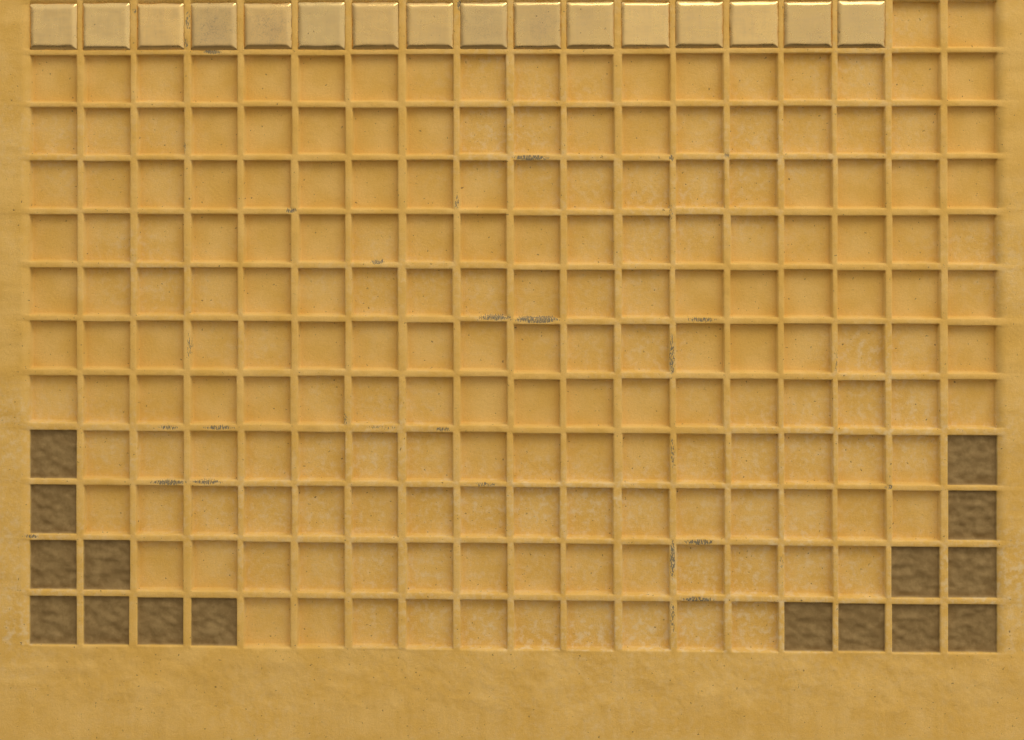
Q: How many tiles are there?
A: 16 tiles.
